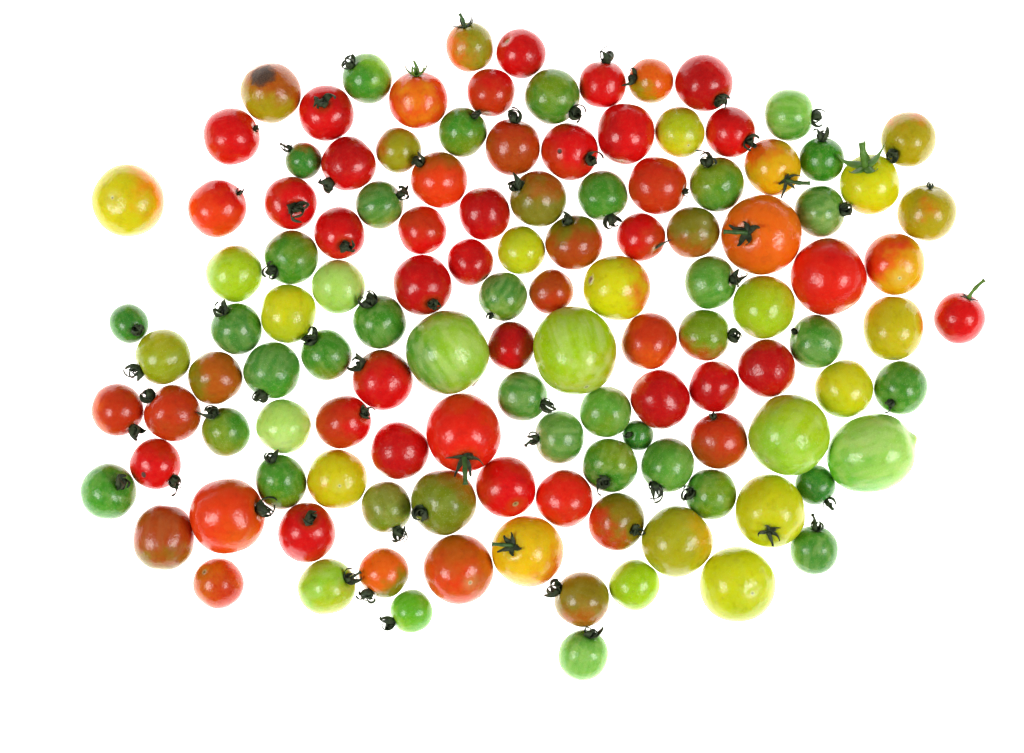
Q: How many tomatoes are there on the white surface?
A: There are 122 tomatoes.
